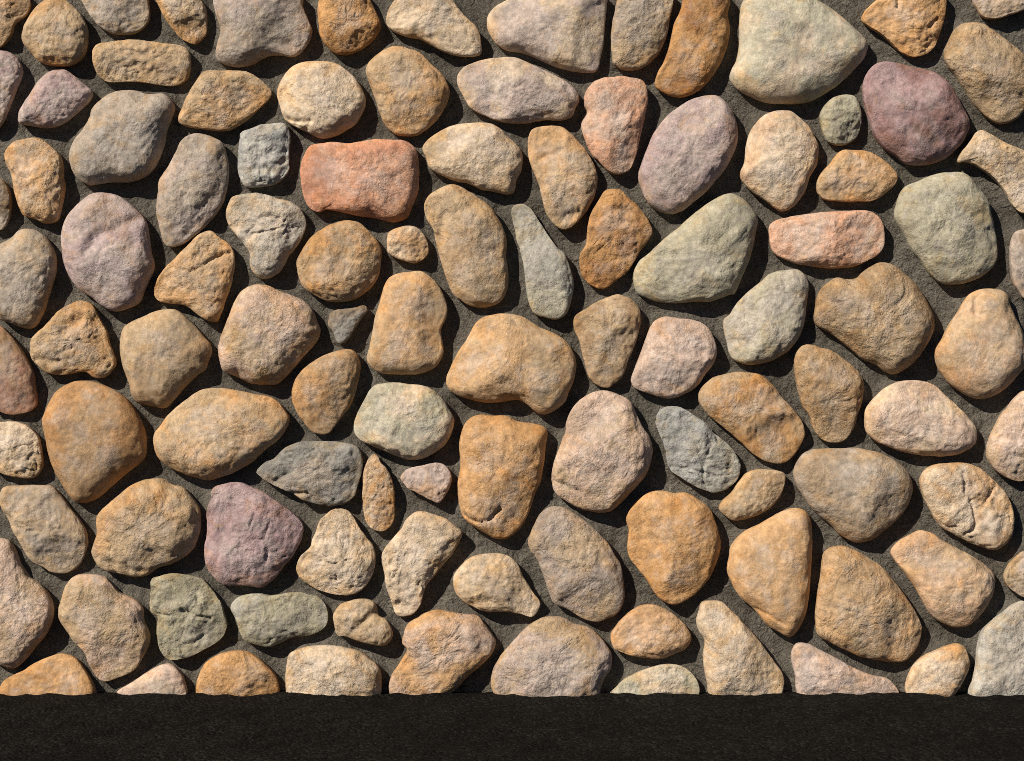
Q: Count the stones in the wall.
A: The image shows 108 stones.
